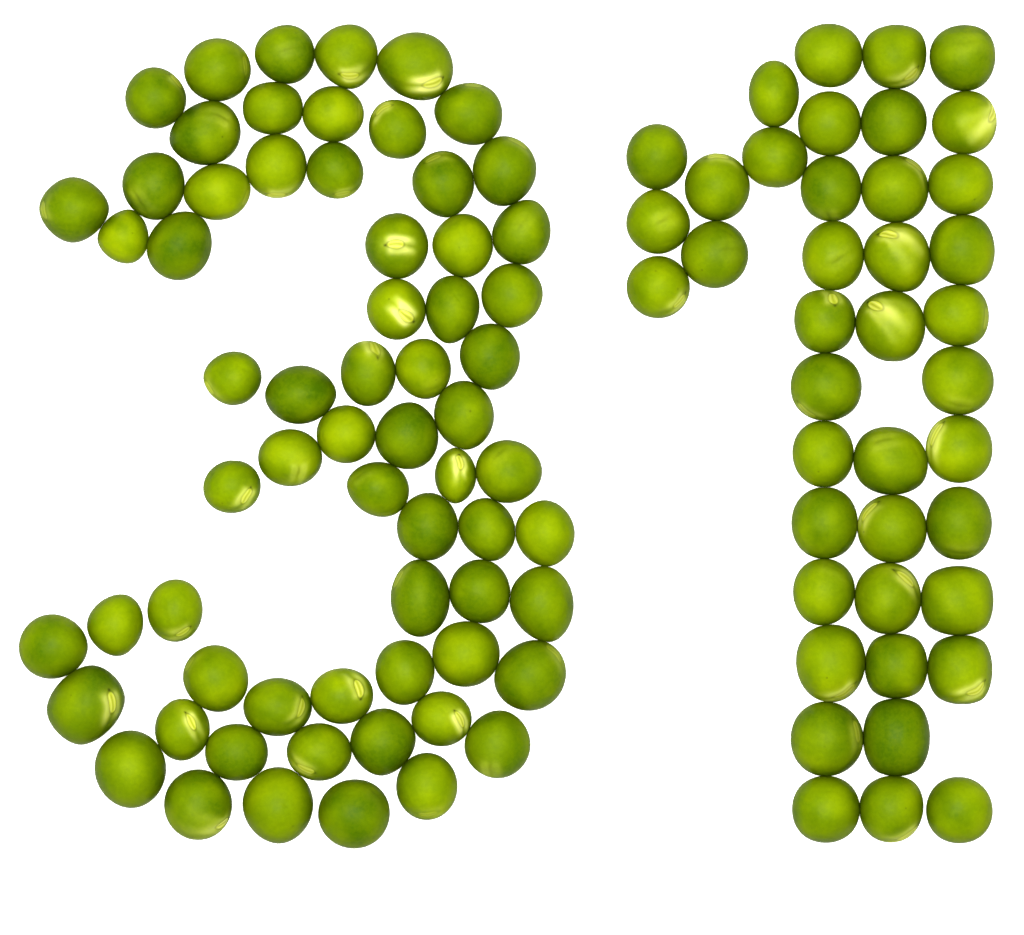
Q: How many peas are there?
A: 106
